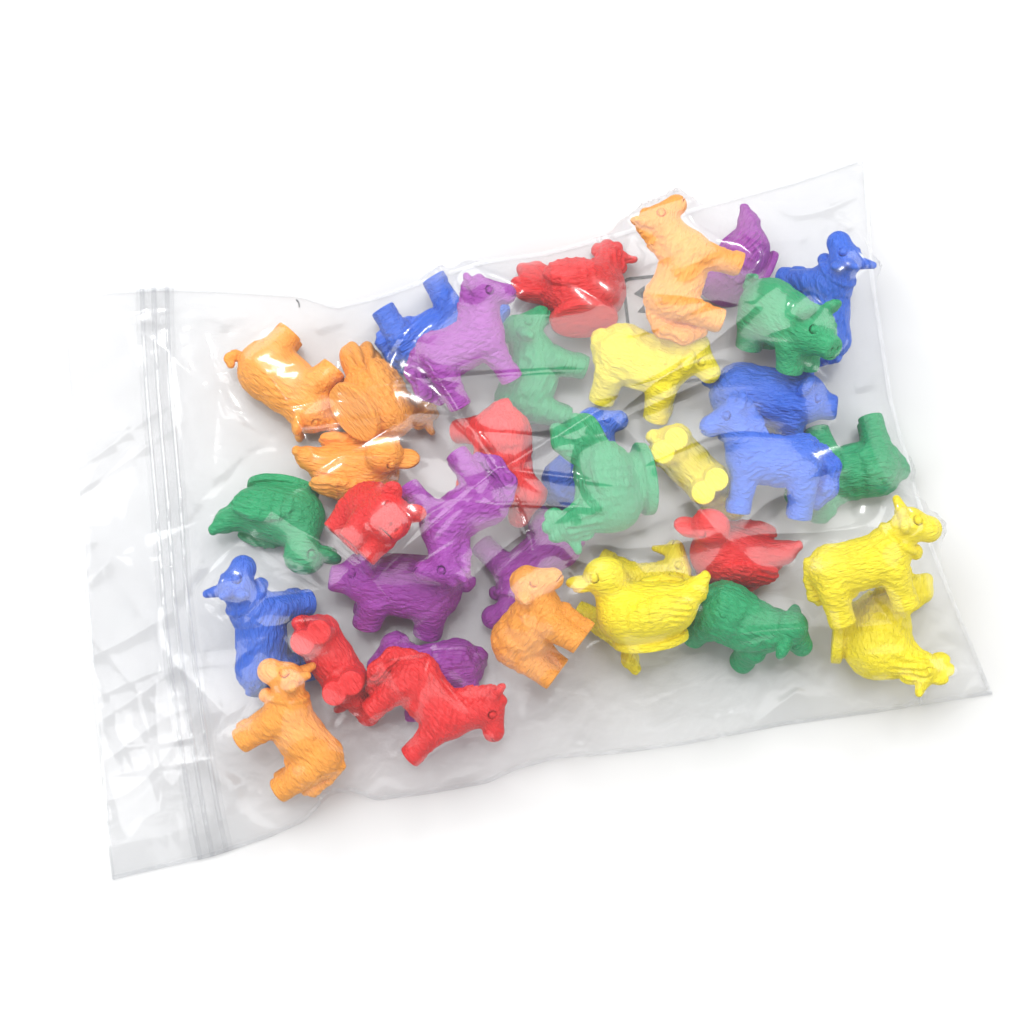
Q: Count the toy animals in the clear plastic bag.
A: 36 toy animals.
